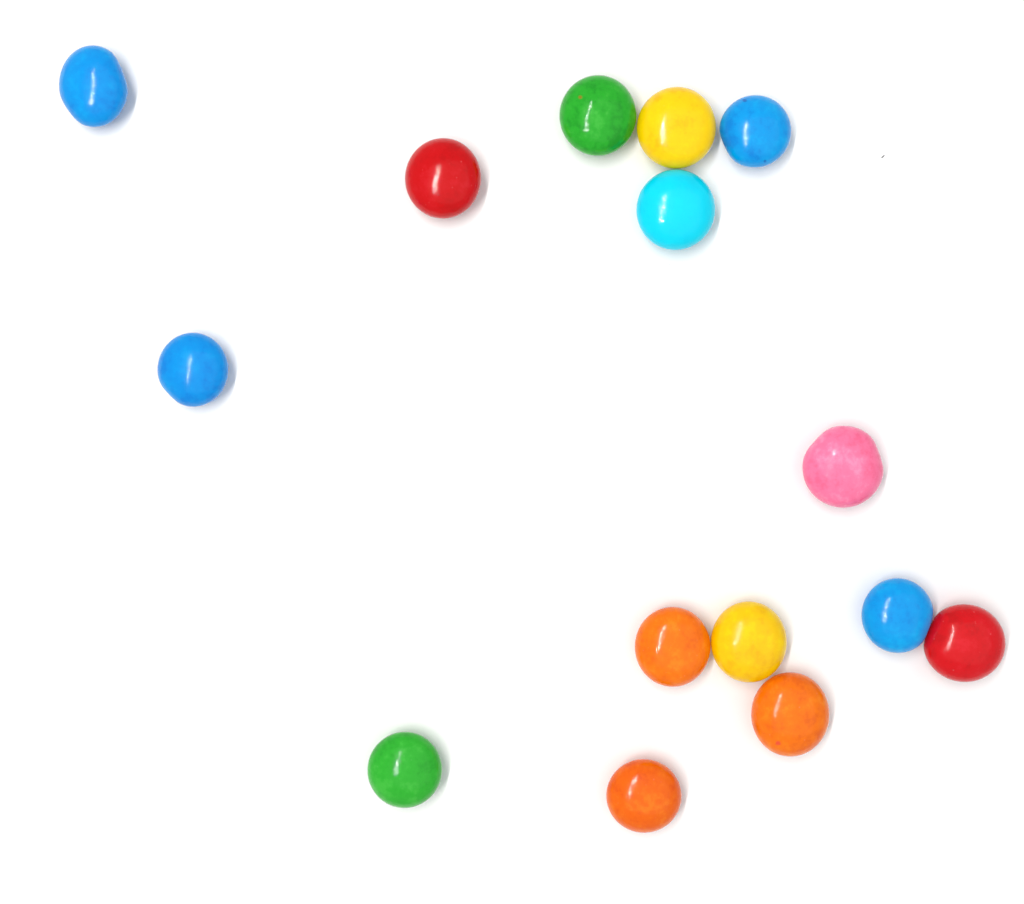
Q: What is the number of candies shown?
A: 15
